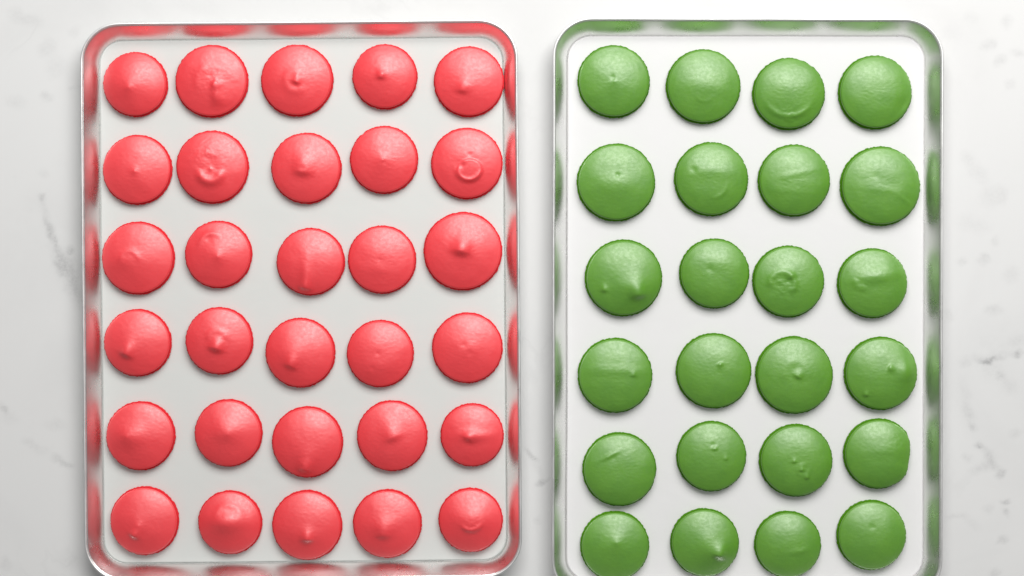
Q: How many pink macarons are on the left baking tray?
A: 30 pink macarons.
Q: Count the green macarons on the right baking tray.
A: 24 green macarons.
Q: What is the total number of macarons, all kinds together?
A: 54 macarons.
